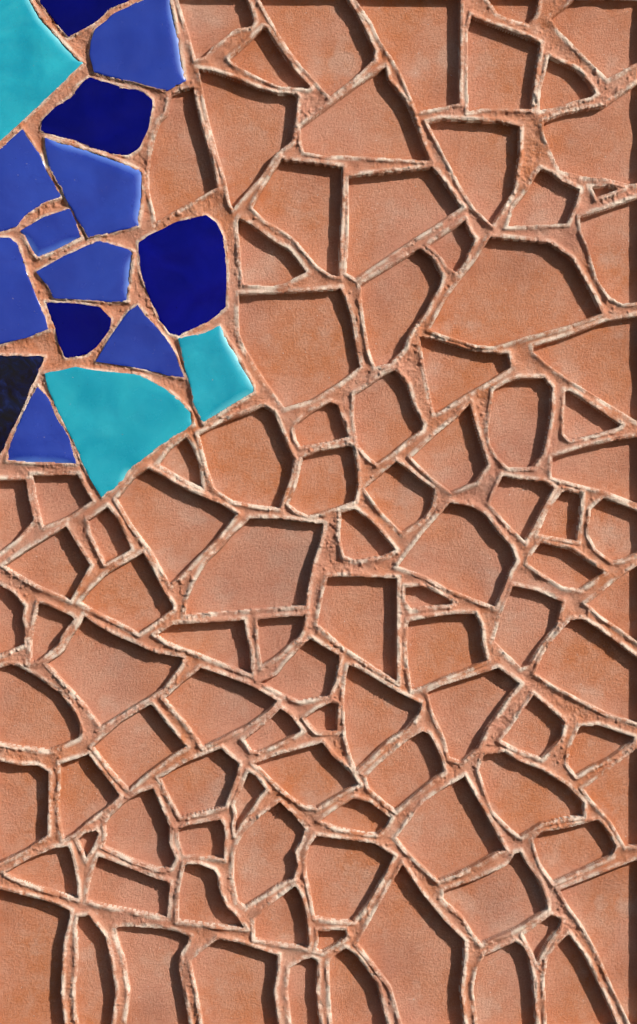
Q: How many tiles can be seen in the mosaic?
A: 16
